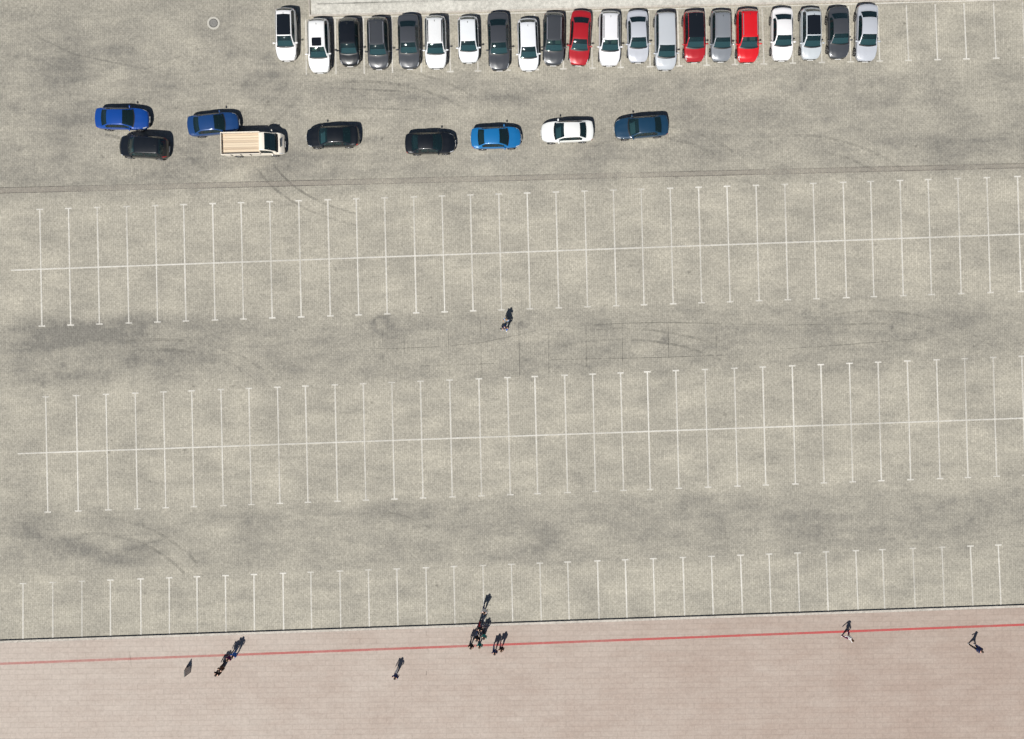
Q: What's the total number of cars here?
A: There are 29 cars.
